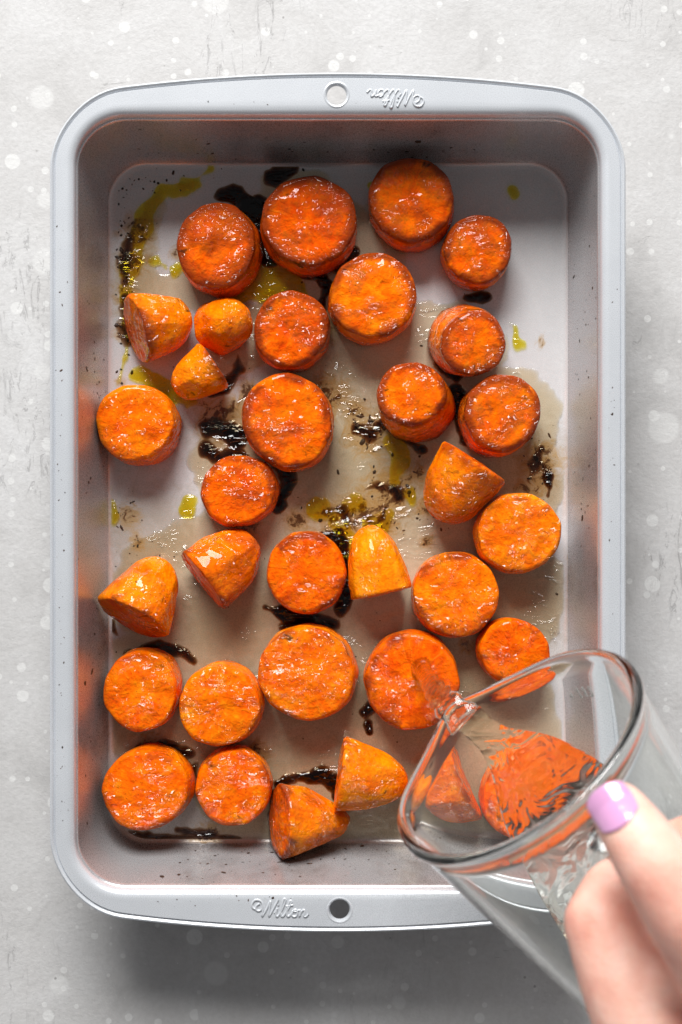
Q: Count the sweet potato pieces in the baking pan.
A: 33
